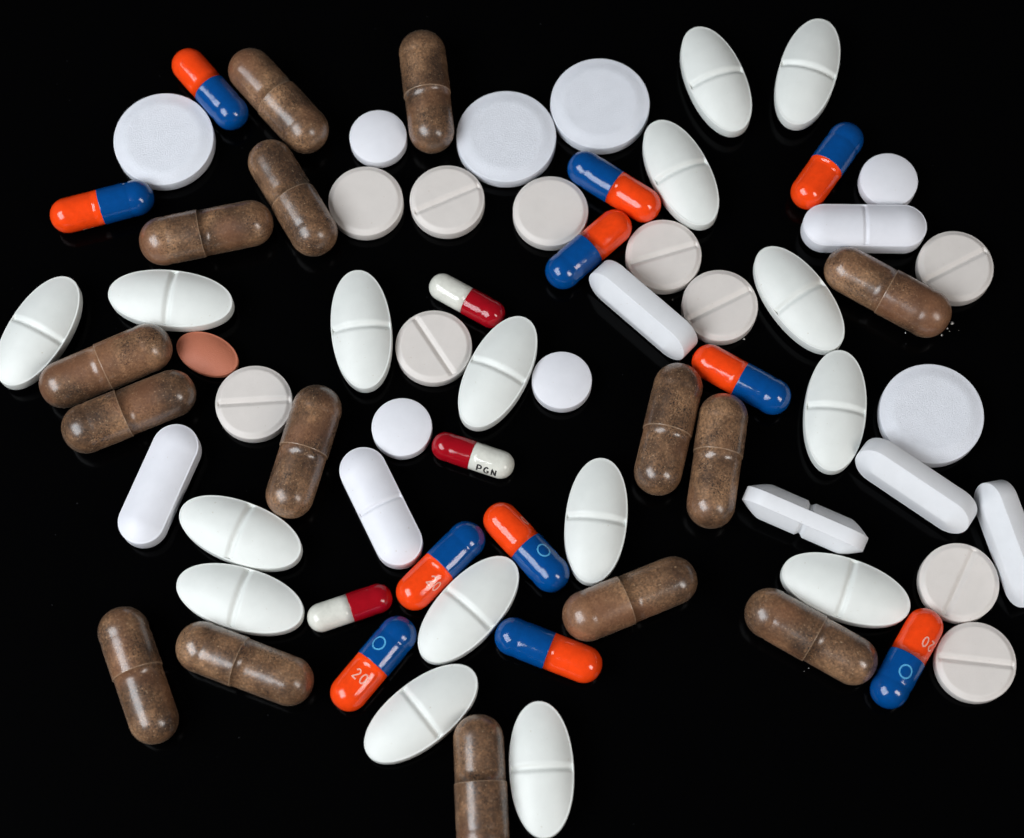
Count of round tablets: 18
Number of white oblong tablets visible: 23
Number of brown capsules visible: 15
